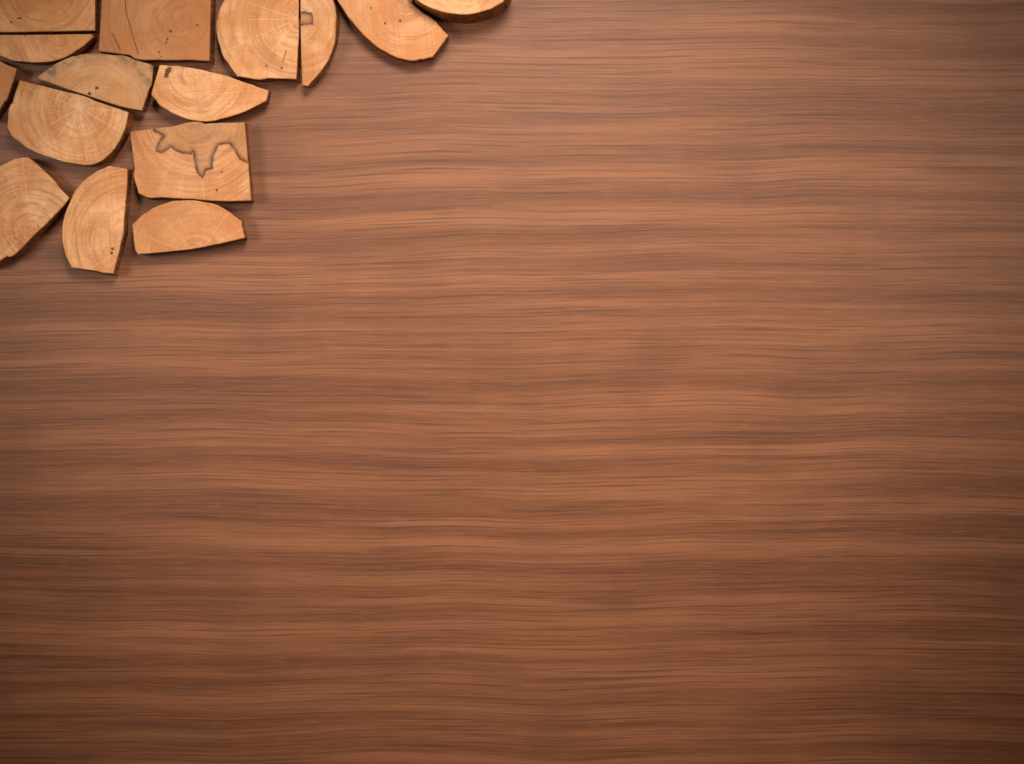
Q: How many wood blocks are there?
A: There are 15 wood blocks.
